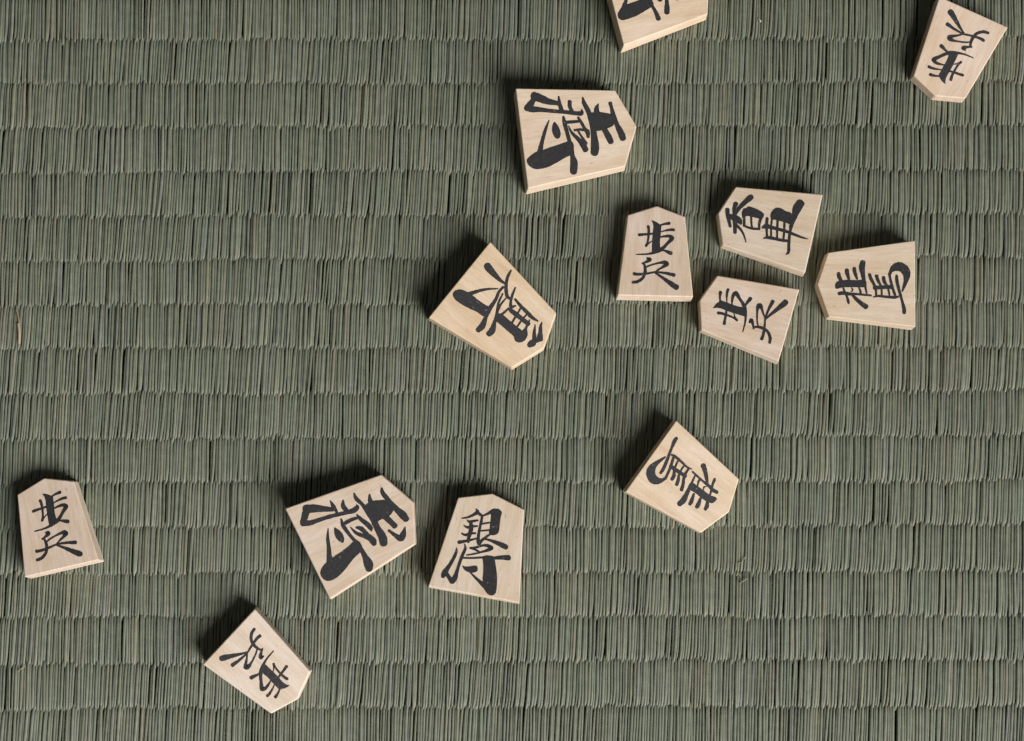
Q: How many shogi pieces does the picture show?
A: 13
